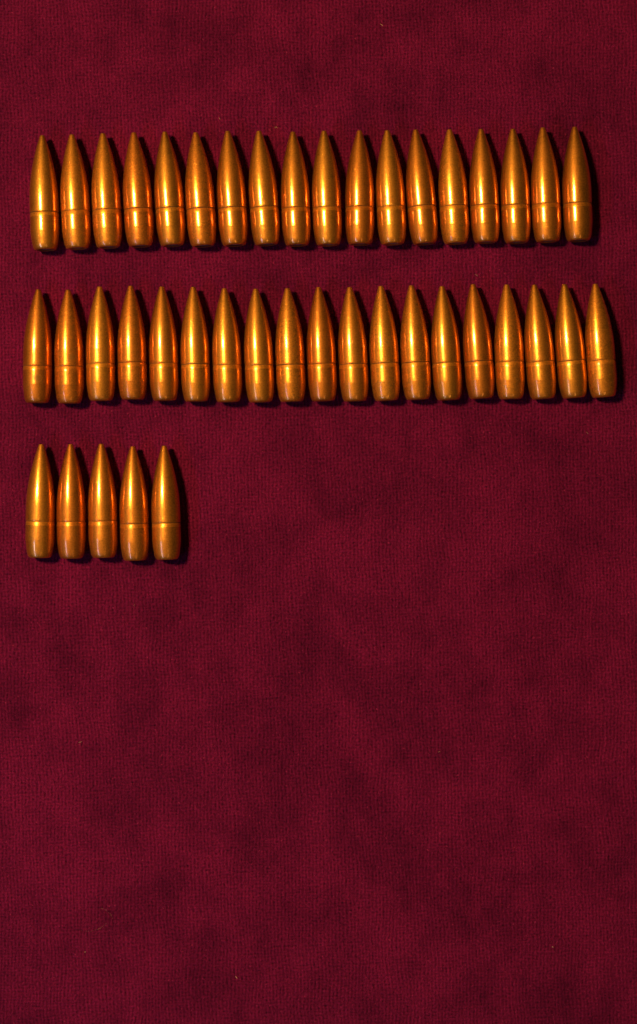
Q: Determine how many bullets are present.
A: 42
